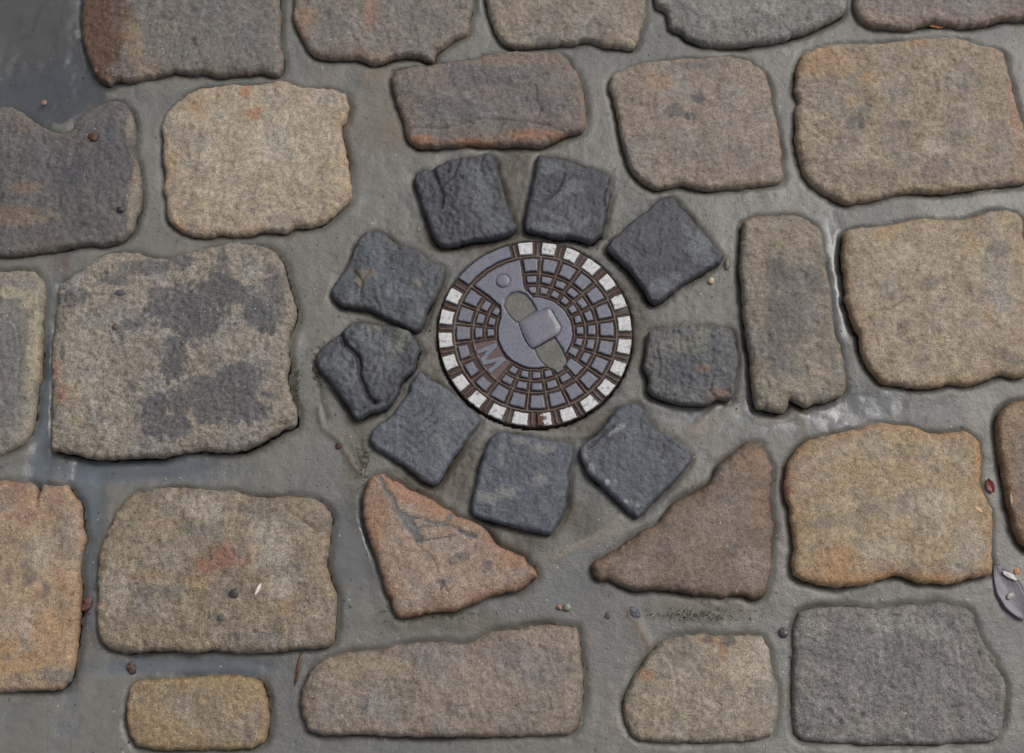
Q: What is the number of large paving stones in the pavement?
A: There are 24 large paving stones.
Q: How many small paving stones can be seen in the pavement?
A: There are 9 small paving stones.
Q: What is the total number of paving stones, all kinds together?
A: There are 33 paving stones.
